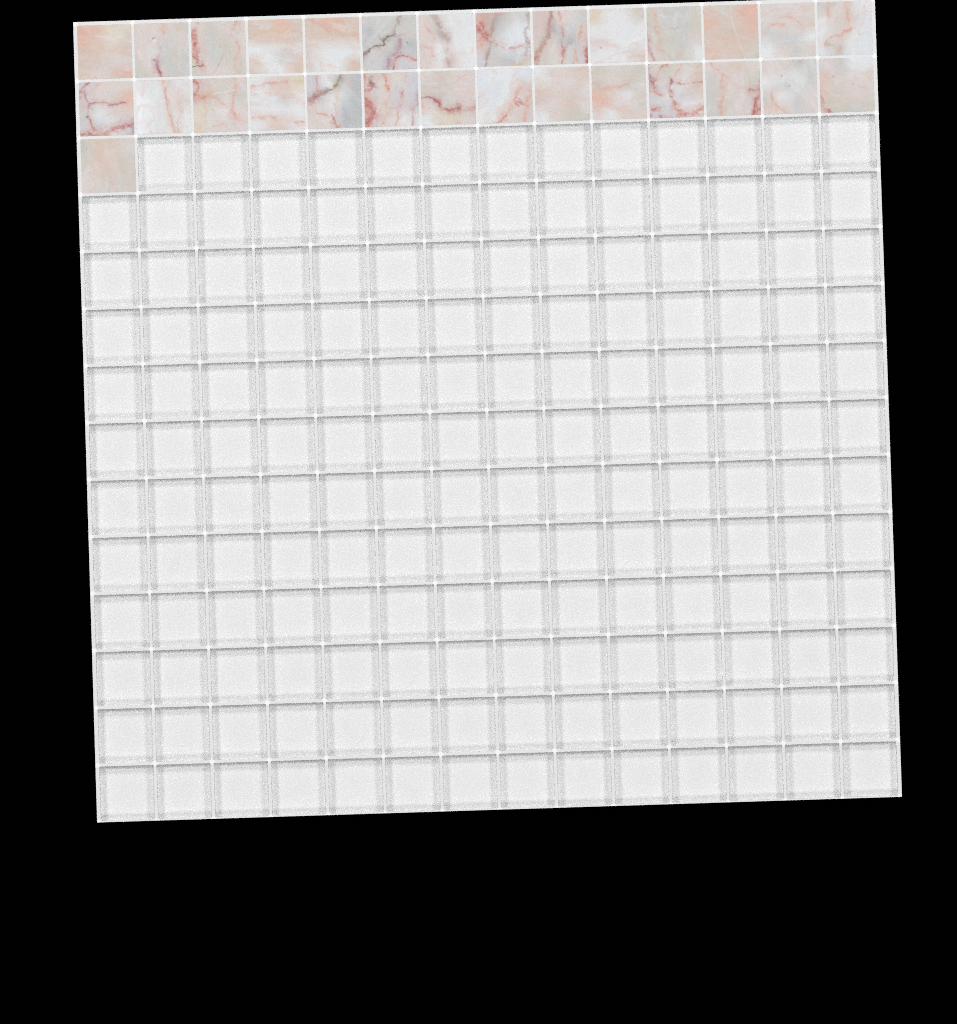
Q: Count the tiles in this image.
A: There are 29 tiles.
